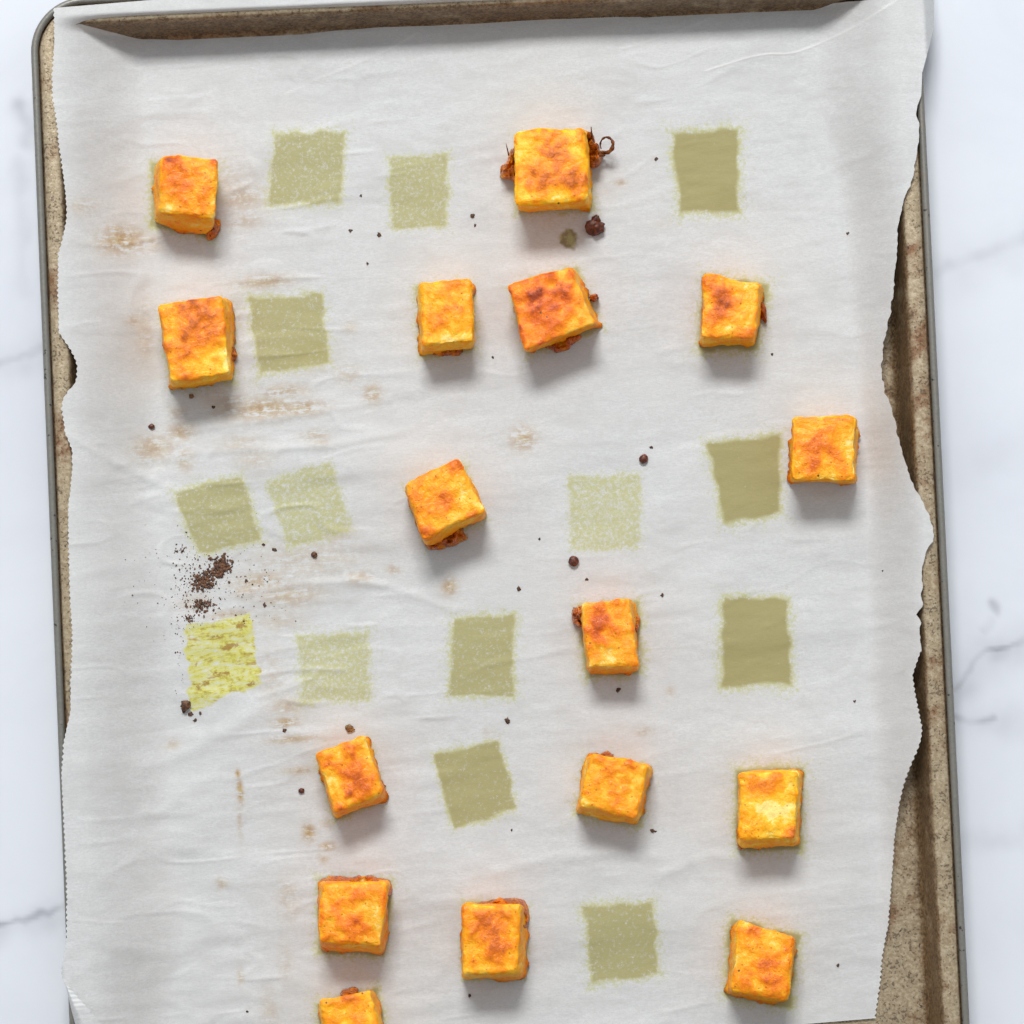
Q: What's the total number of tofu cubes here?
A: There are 16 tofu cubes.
